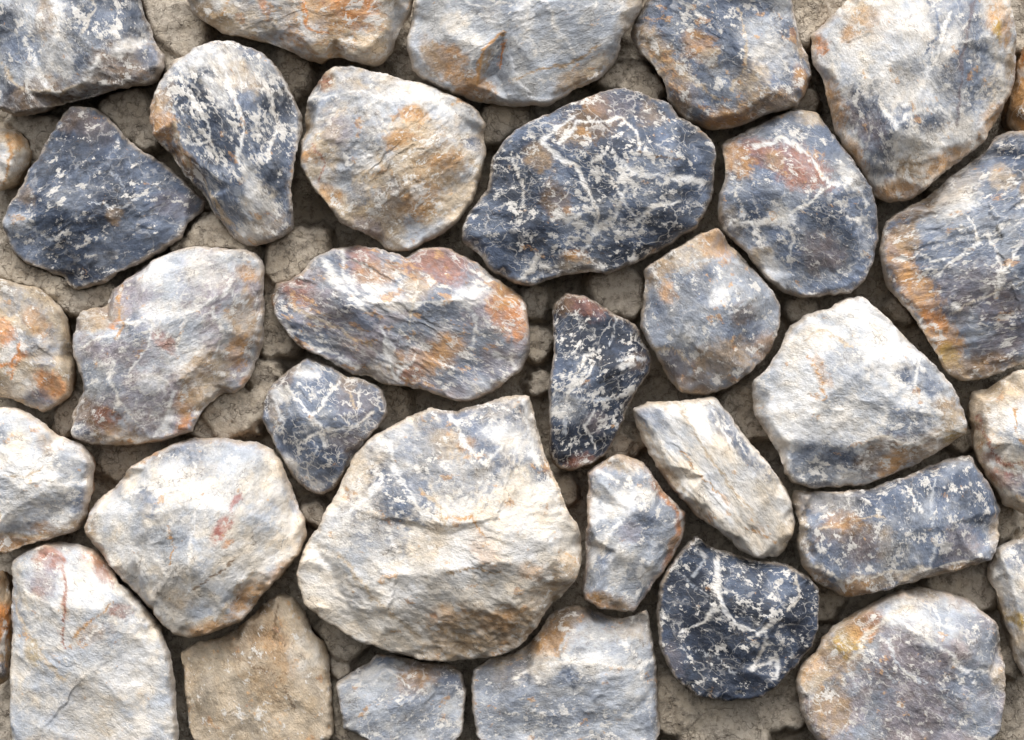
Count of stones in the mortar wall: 35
